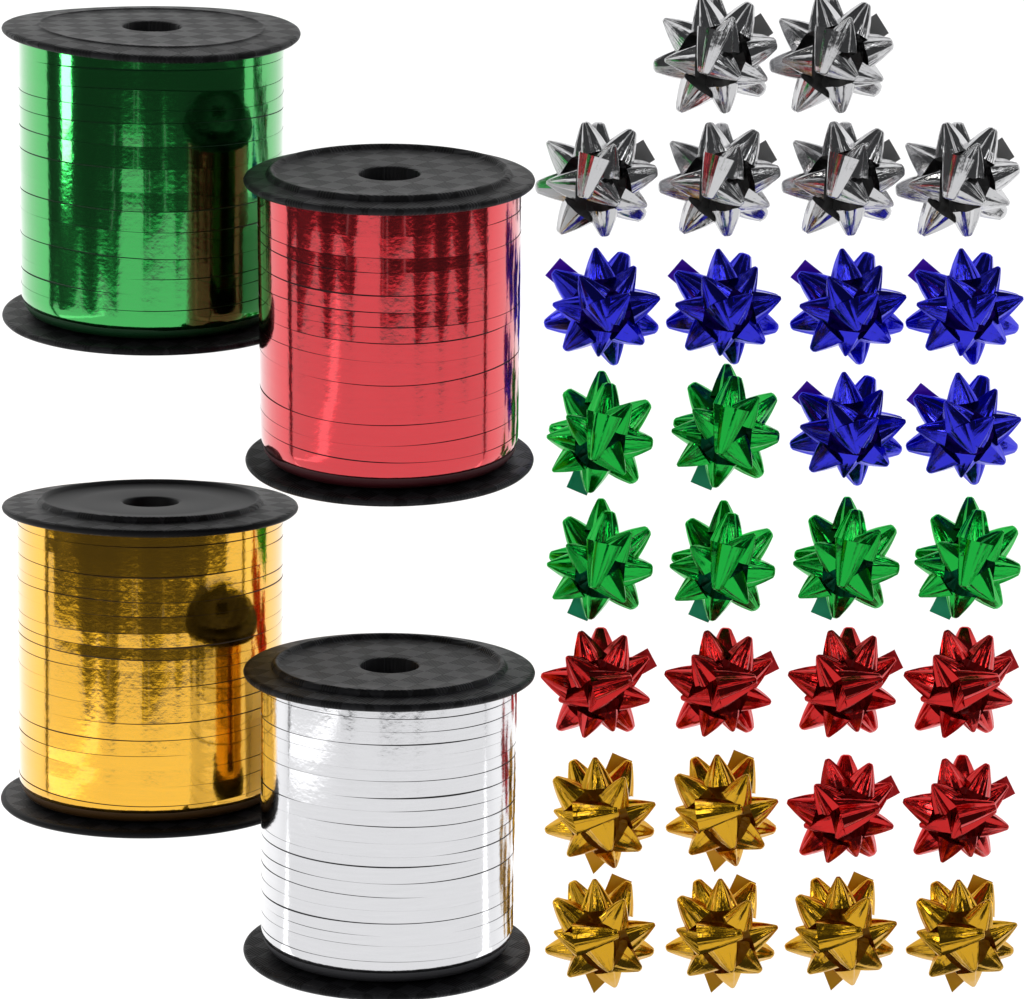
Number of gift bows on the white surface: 30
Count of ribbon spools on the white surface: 4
